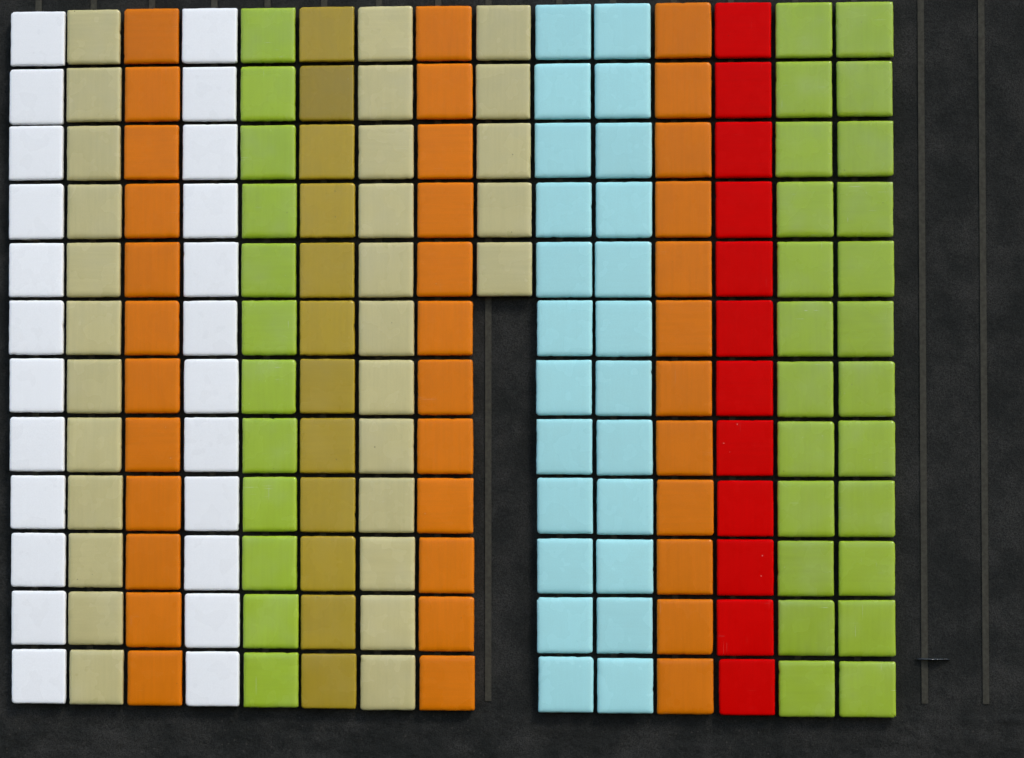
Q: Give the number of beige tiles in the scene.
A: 29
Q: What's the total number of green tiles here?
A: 36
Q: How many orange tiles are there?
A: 36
